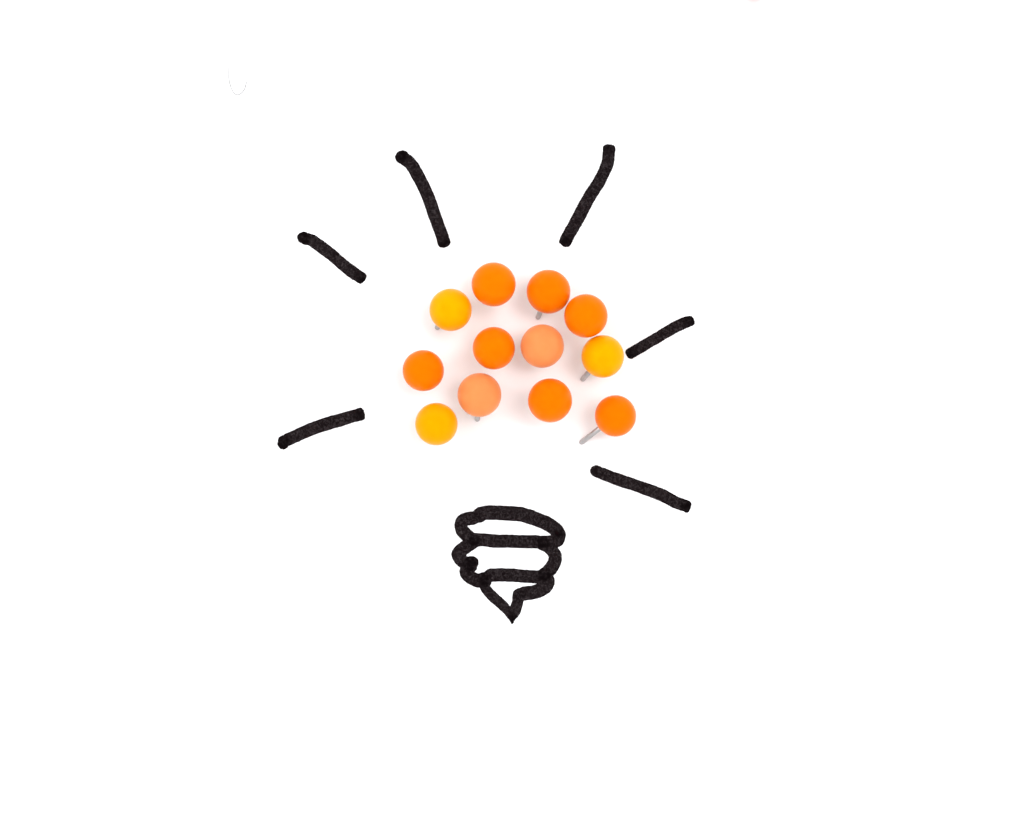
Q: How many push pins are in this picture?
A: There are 12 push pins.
